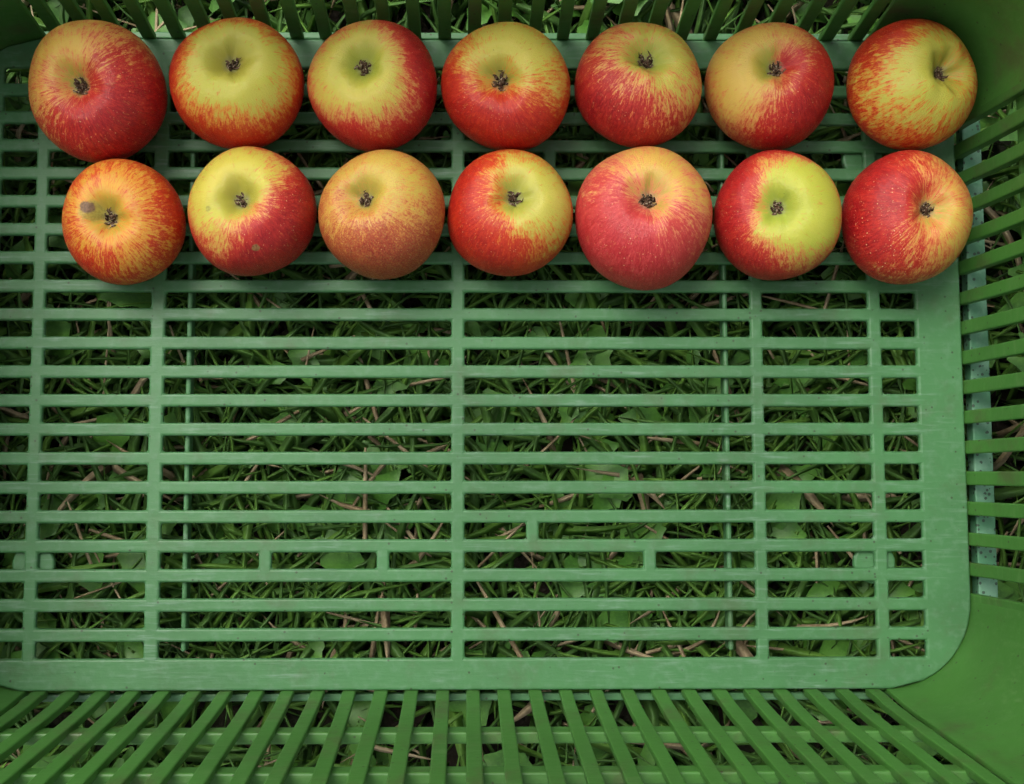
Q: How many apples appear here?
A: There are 14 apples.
